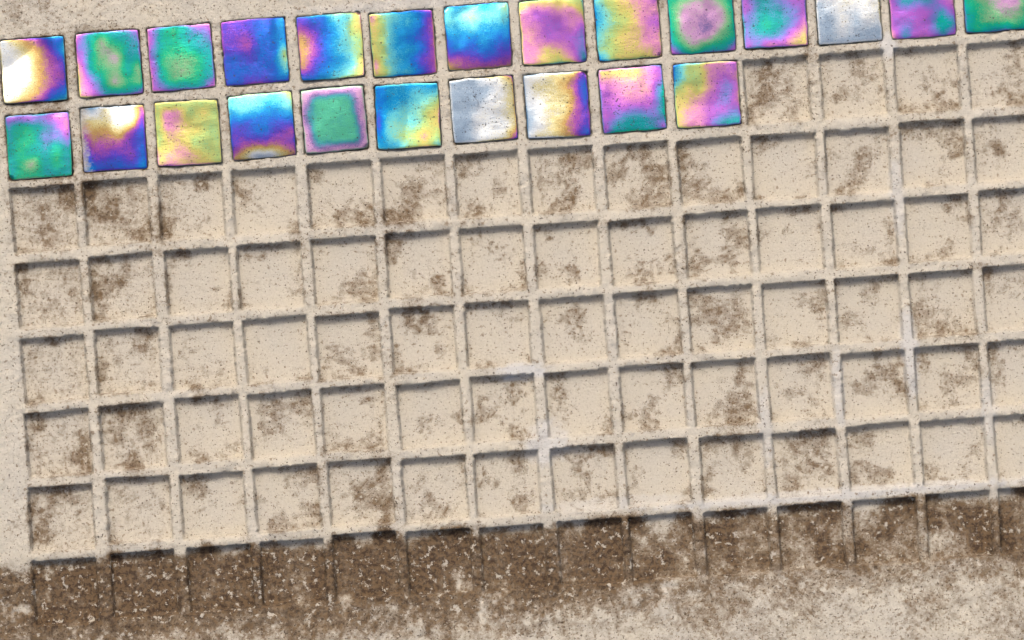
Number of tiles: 24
